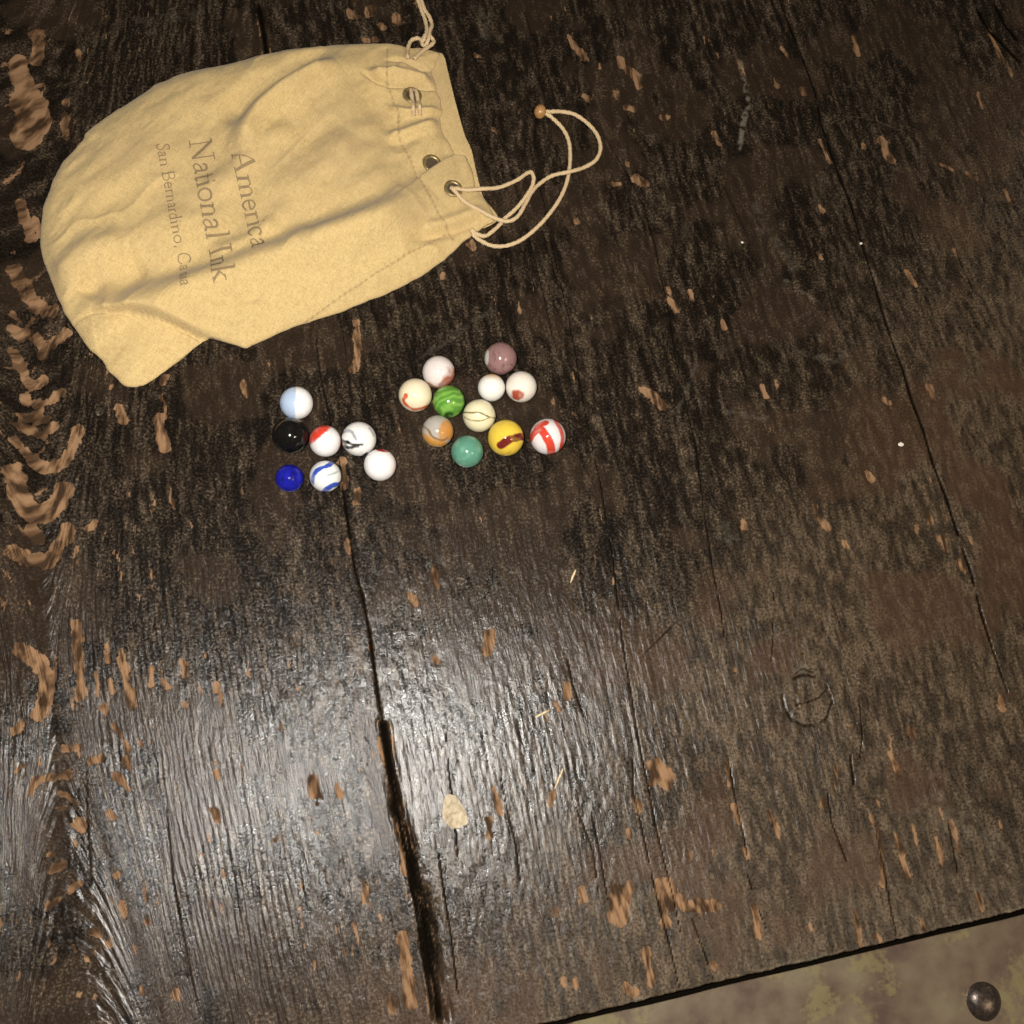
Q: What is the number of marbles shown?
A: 18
